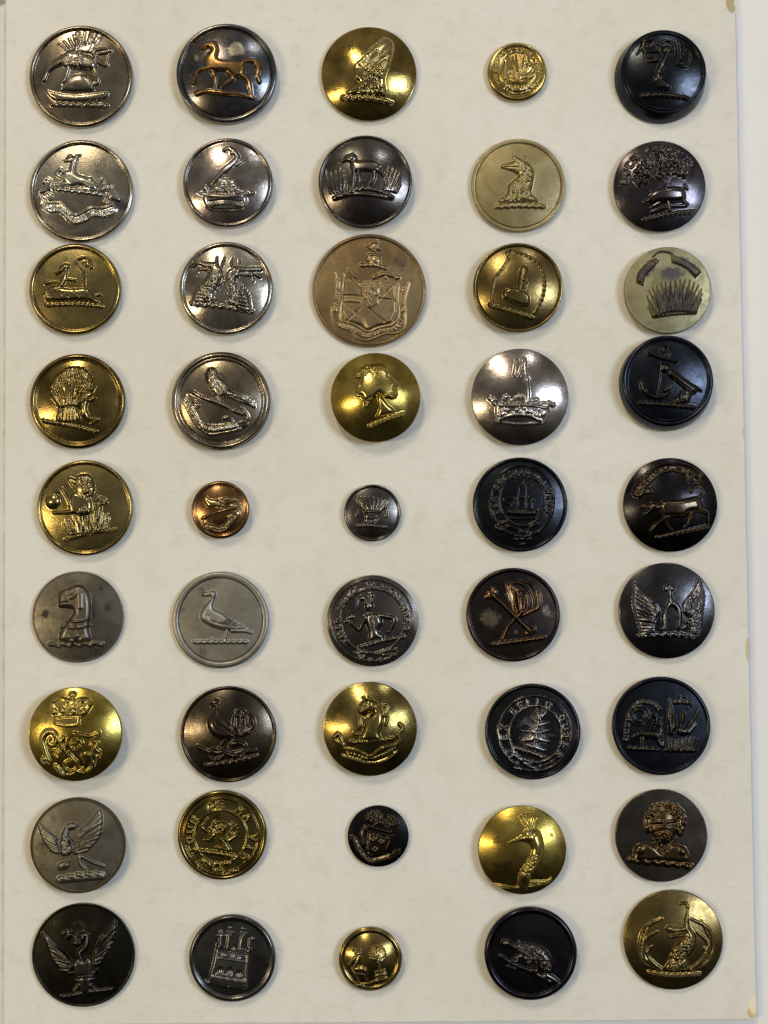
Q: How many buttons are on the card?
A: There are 45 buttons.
